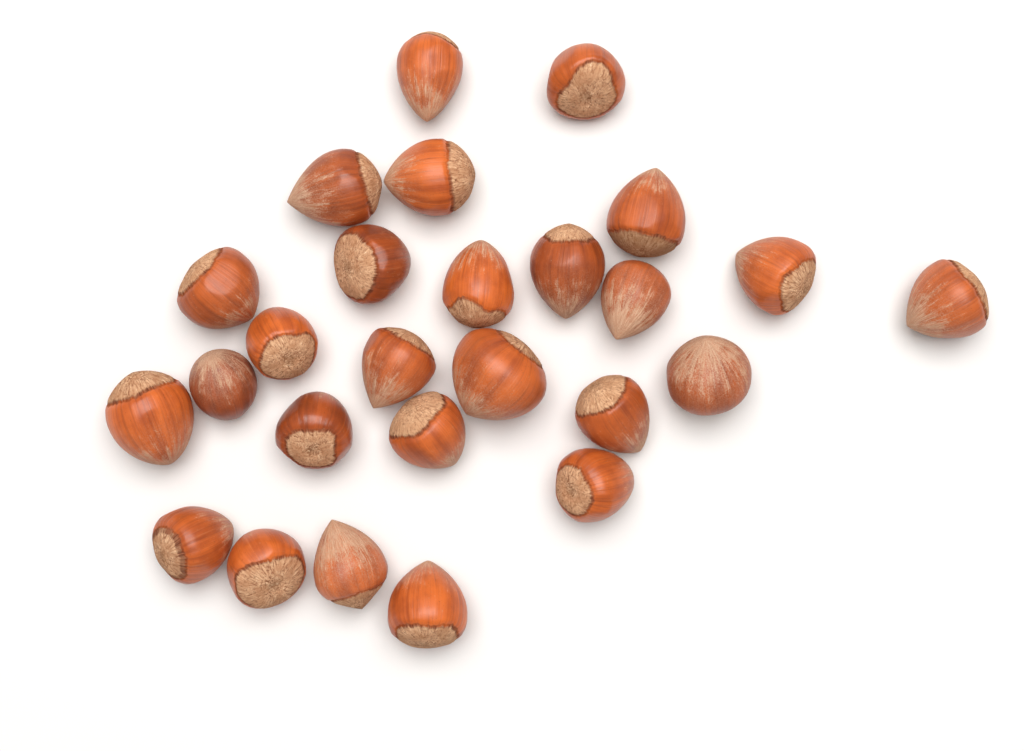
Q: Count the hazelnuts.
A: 26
